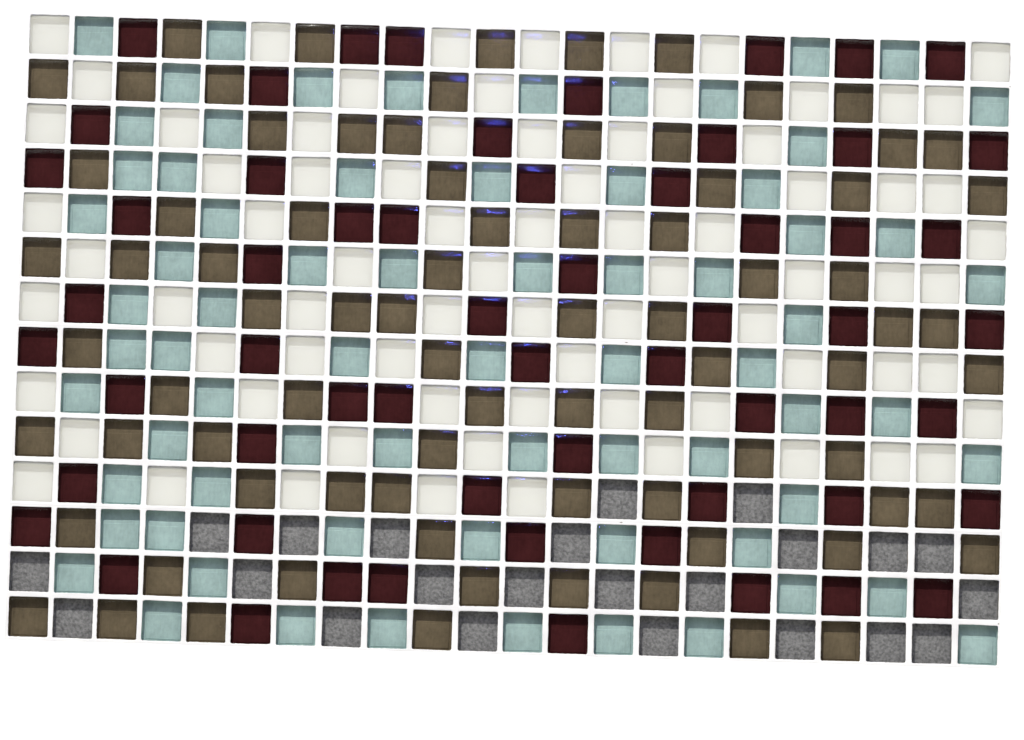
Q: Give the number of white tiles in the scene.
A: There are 75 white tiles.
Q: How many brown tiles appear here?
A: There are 80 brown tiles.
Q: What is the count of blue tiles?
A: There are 71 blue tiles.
